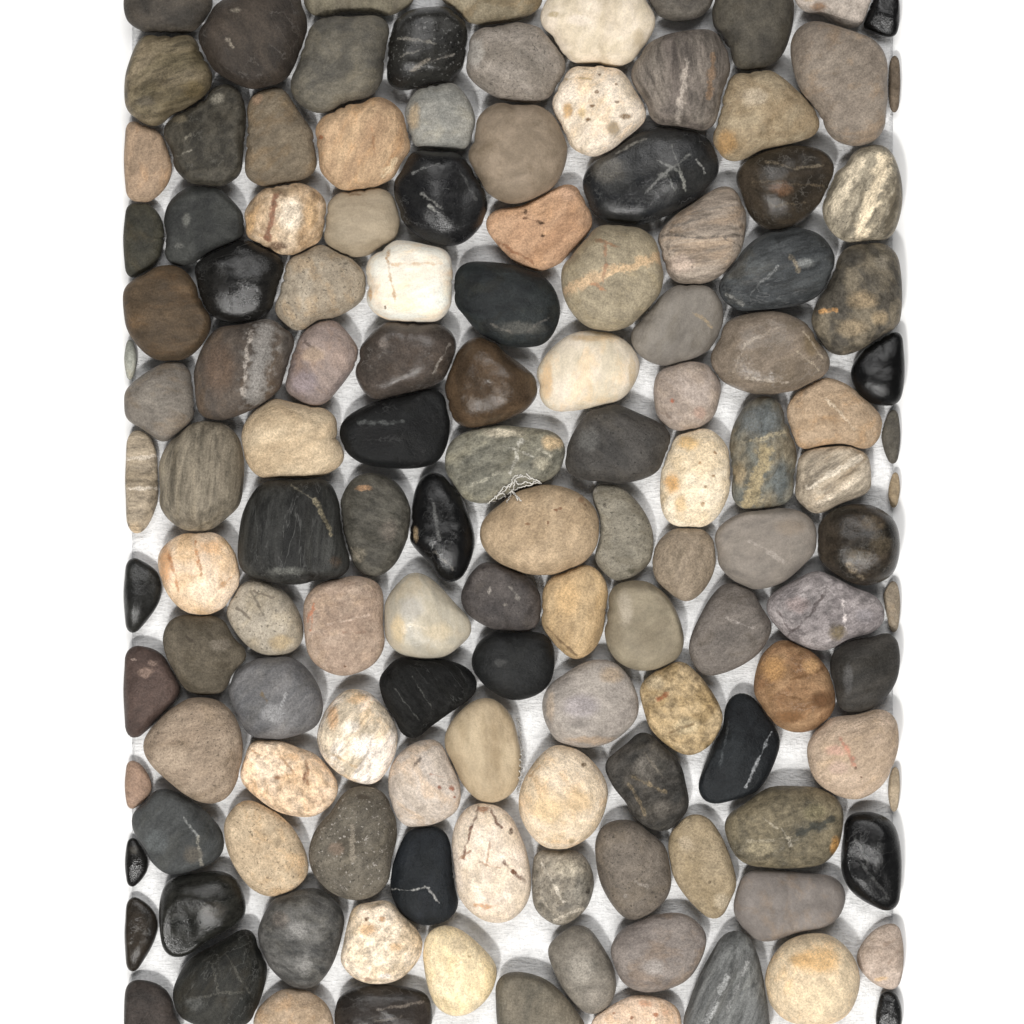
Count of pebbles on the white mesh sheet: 133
